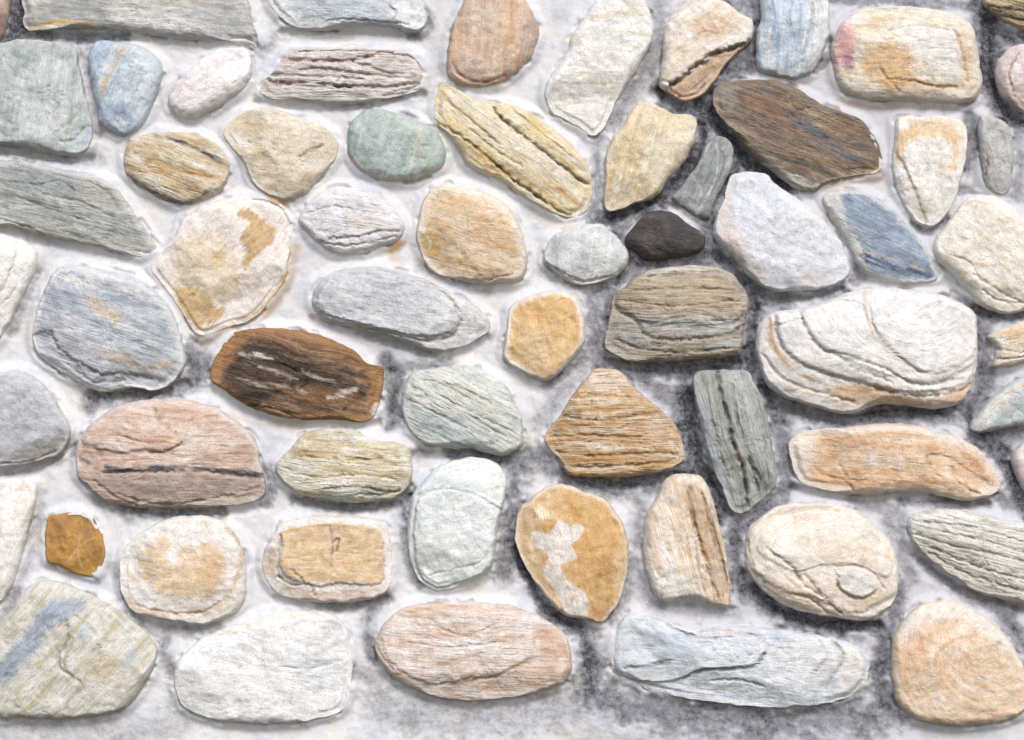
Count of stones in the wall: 63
